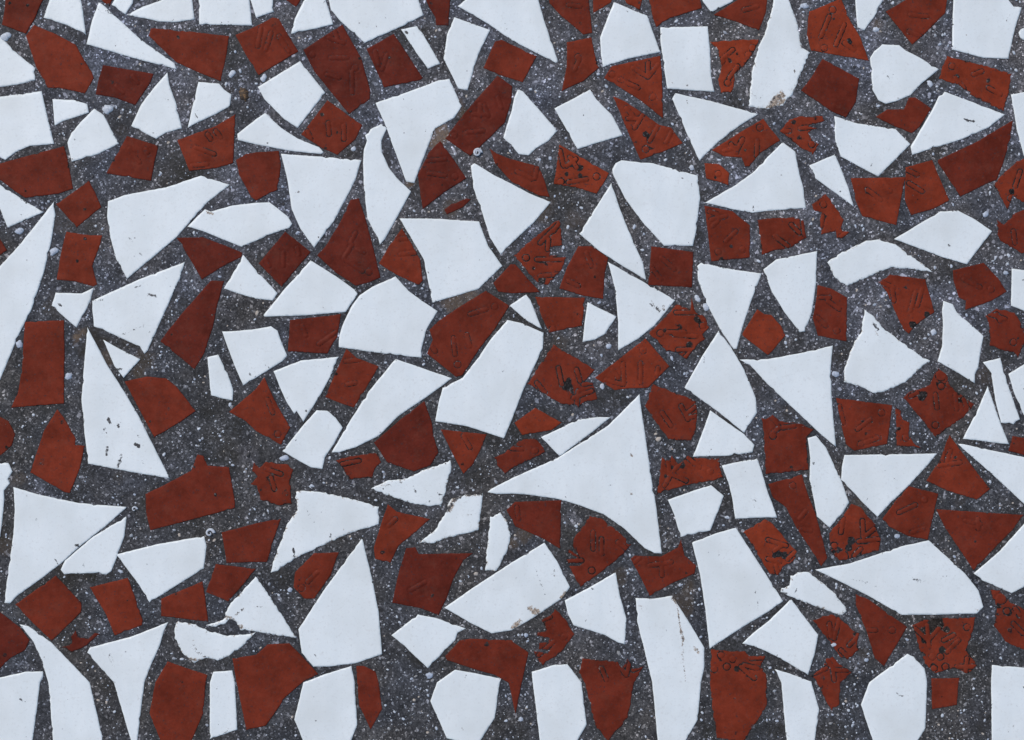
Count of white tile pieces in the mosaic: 112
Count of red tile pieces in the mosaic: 121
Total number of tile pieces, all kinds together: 233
